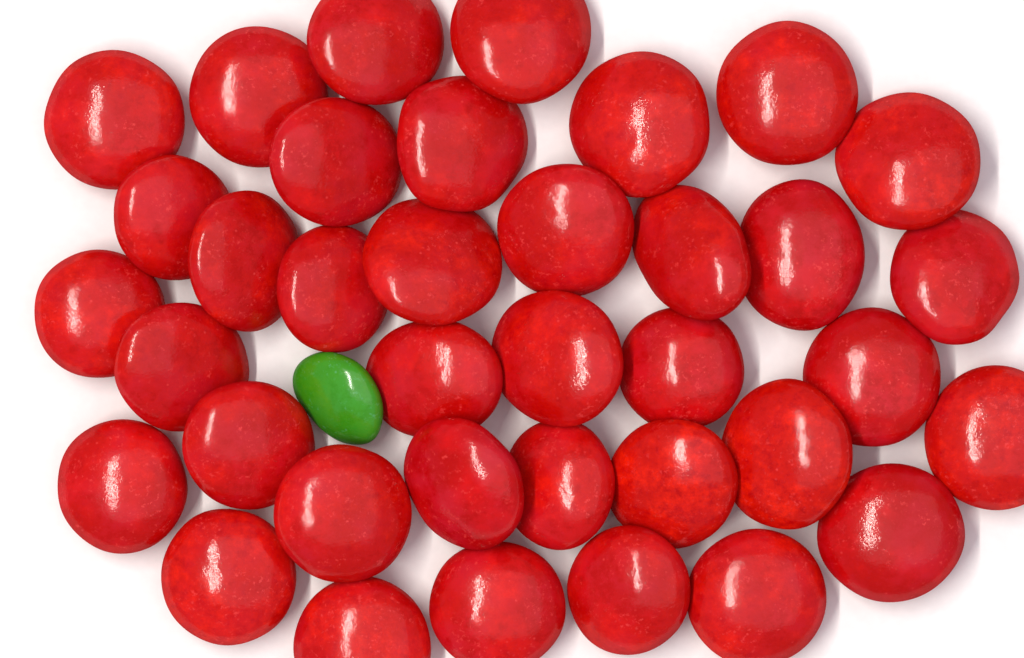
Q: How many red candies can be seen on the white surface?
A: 37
